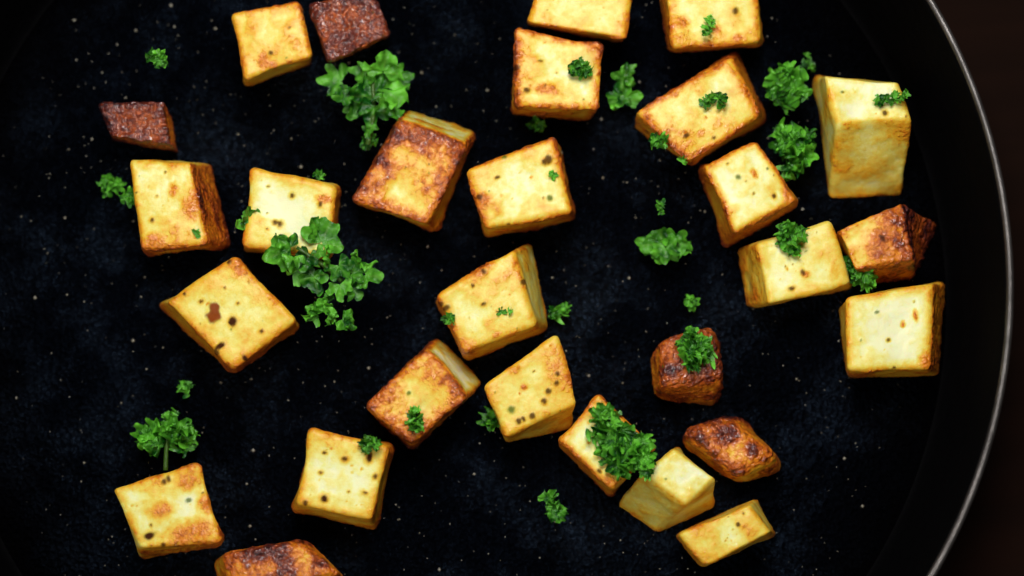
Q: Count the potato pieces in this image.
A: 28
